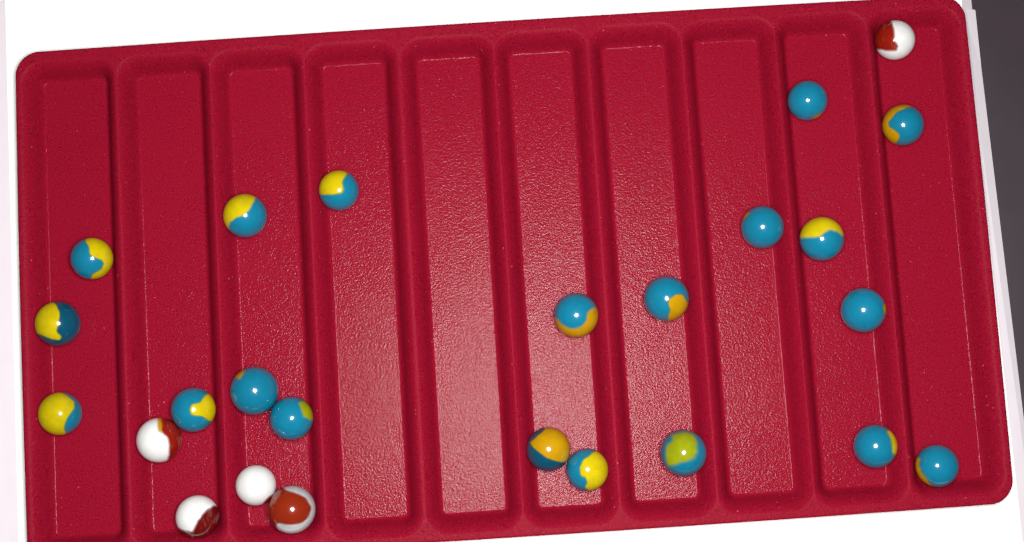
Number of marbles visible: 25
